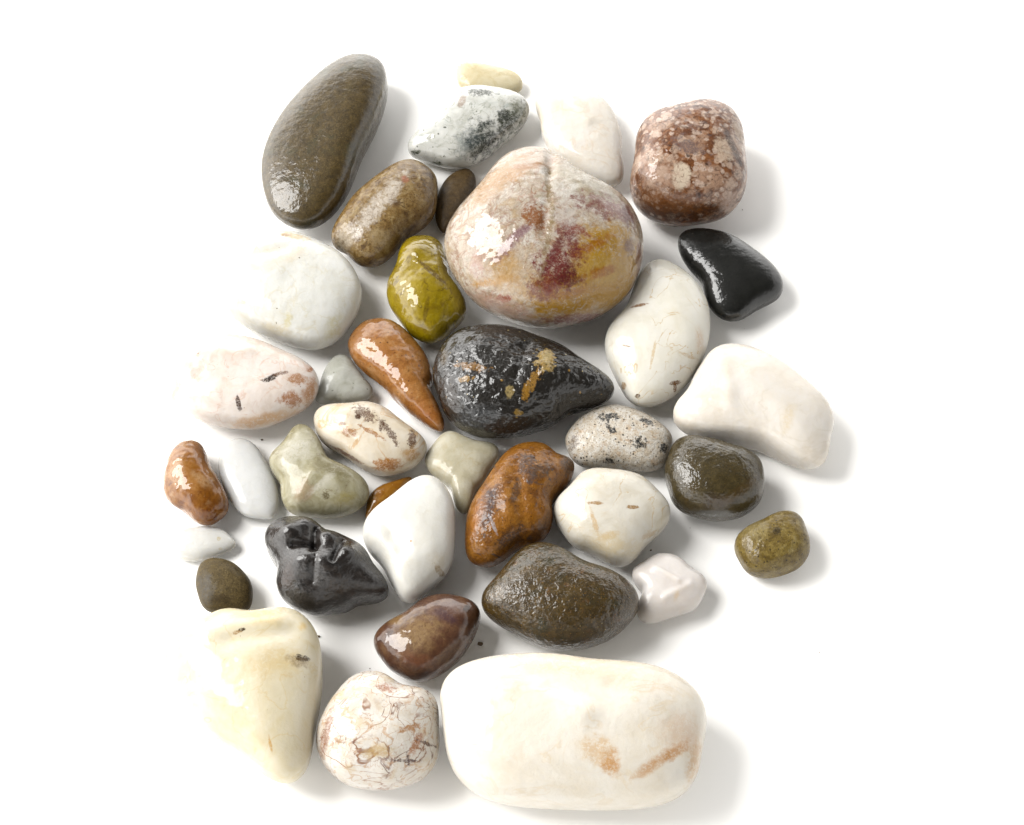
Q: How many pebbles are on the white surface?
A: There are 38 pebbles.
